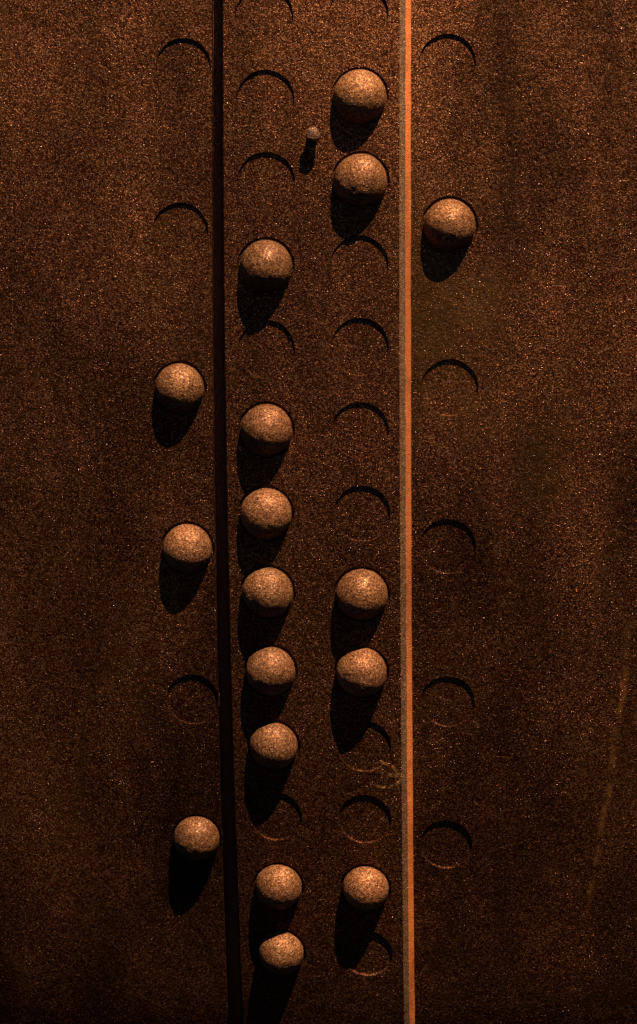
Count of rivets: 17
